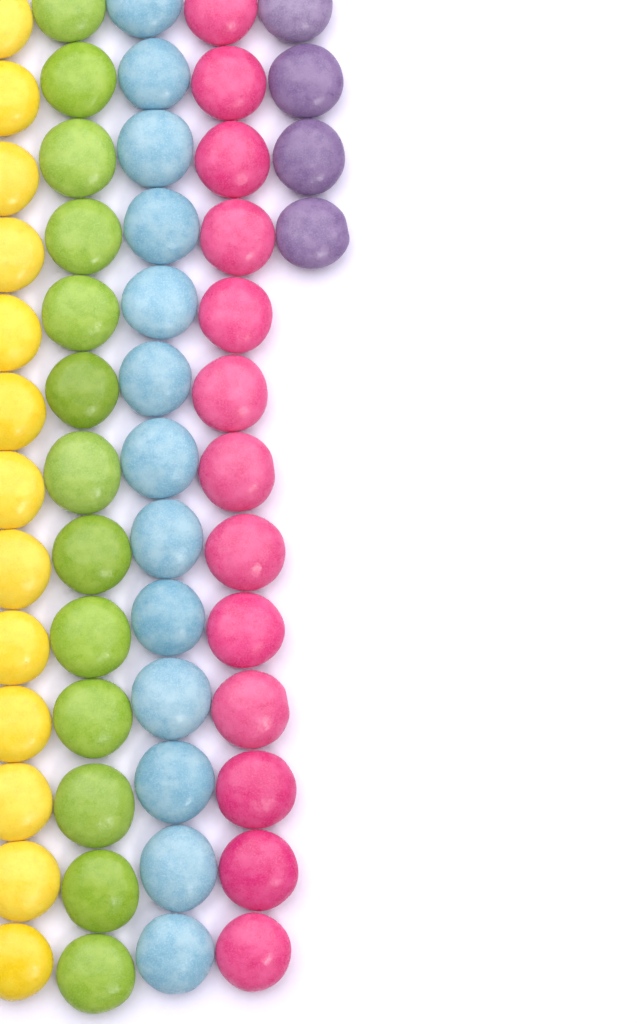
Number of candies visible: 56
